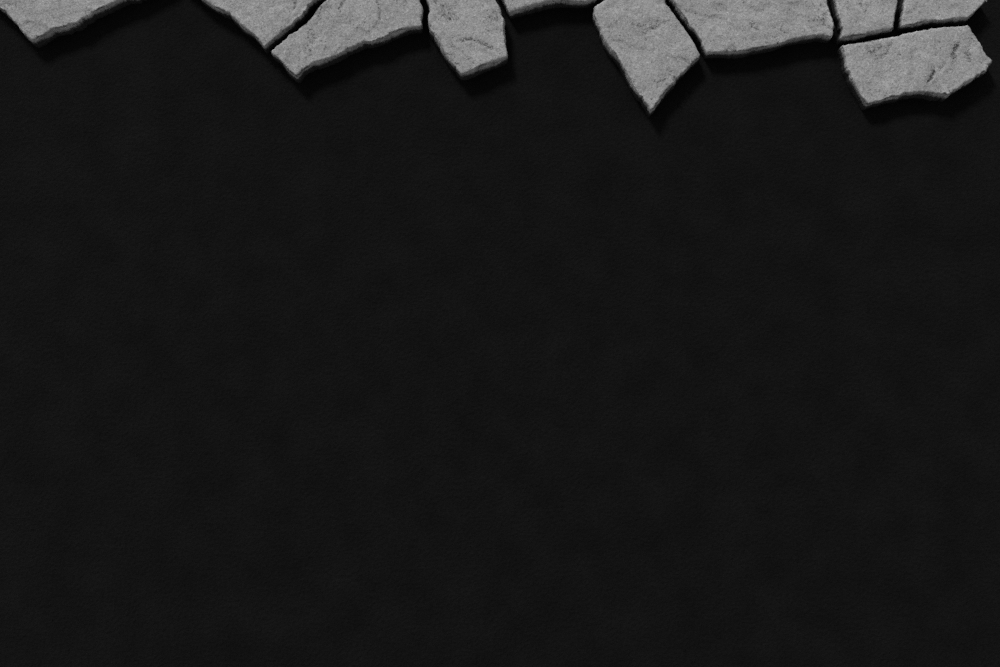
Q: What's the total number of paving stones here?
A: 10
